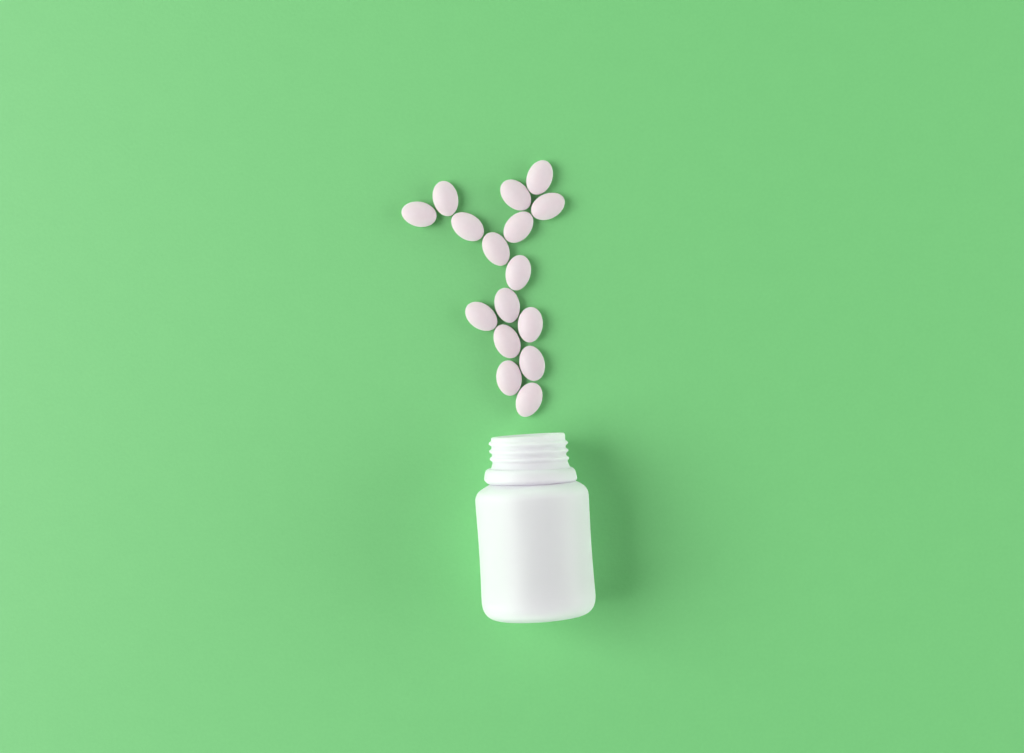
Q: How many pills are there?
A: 16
